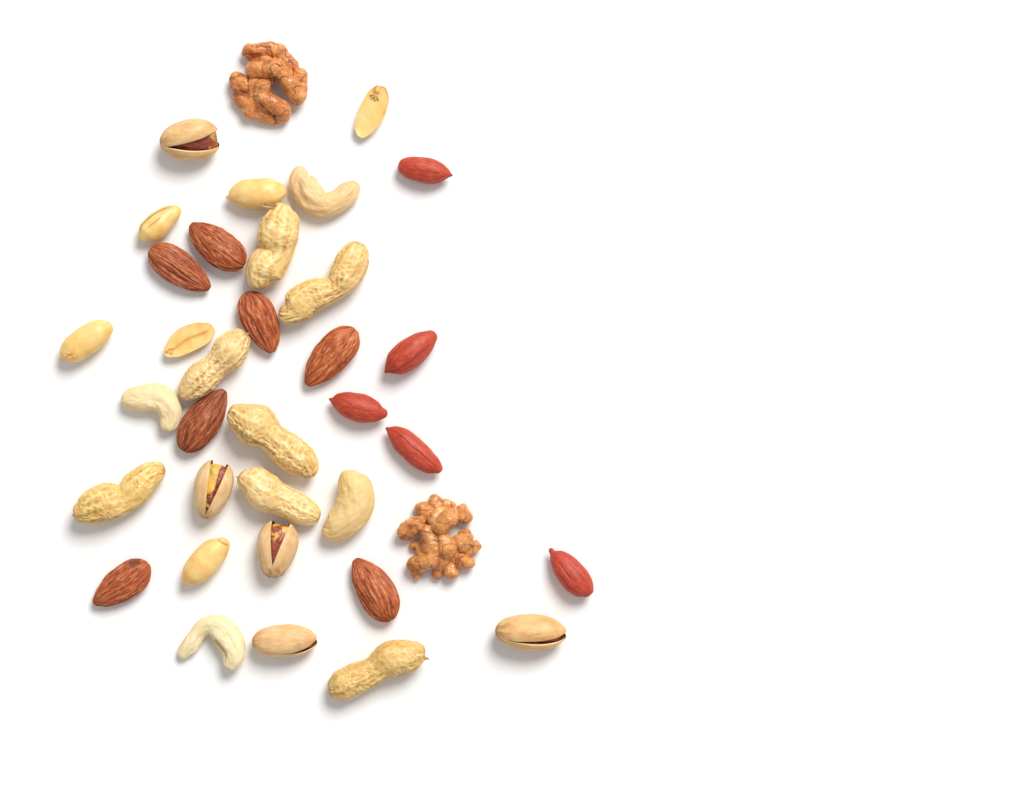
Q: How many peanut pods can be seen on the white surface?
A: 7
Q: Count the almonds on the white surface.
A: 7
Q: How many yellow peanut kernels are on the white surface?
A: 6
